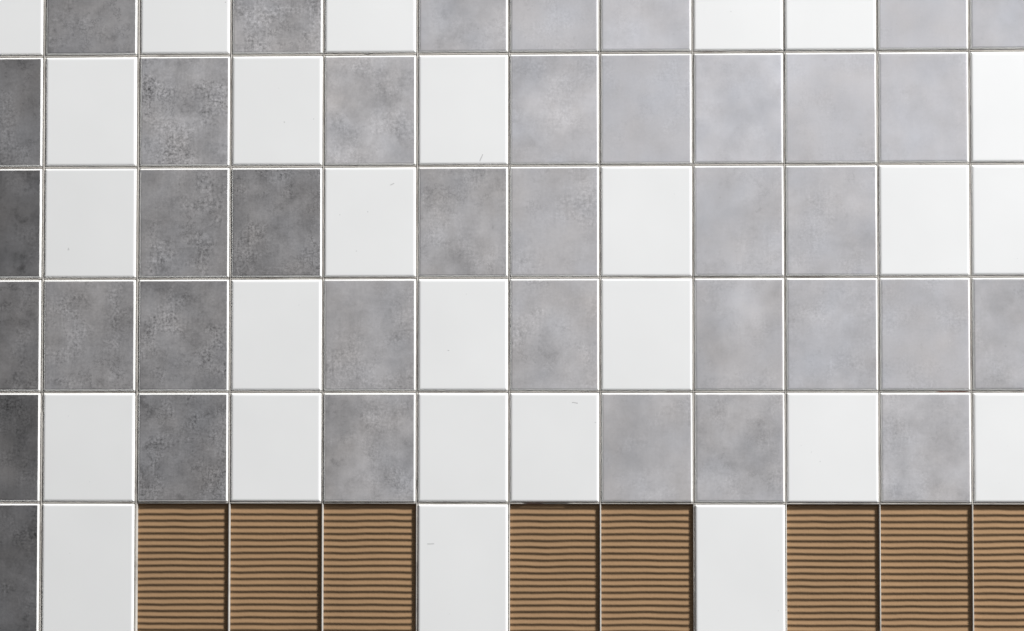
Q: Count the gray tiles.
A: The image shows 38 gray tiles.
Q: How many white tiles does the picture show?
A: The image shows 26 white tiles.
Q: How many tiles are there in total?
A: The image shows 64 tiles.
